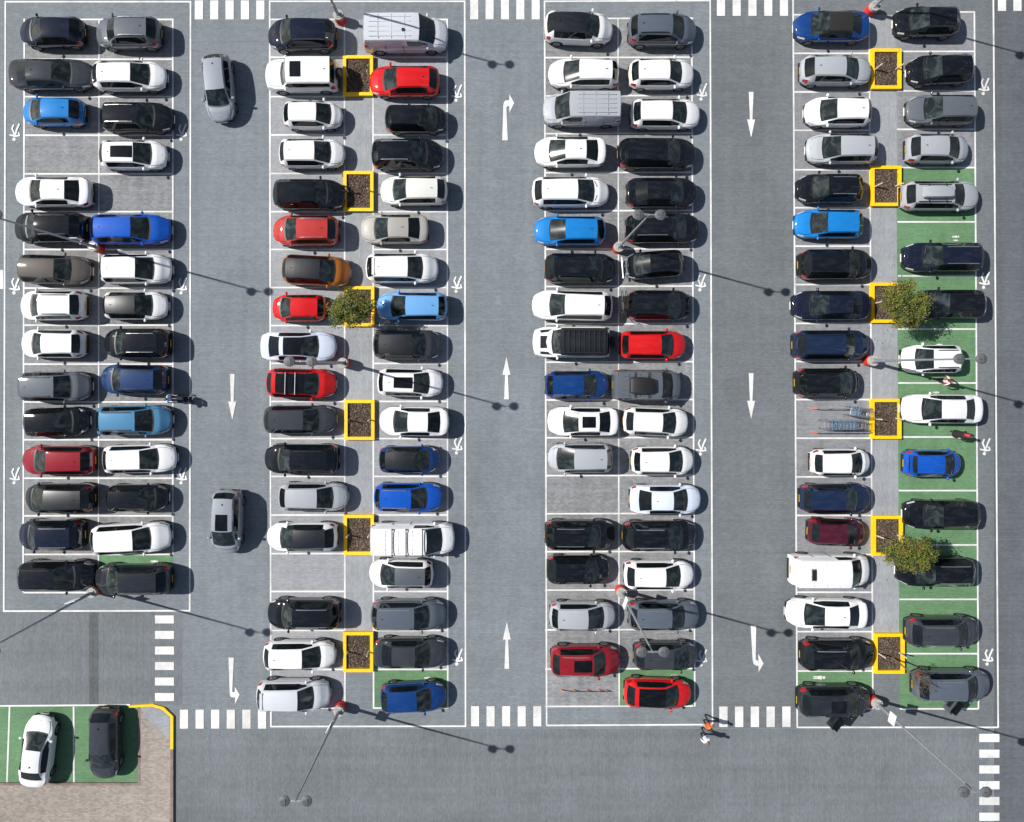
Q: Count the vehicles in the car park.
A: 132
